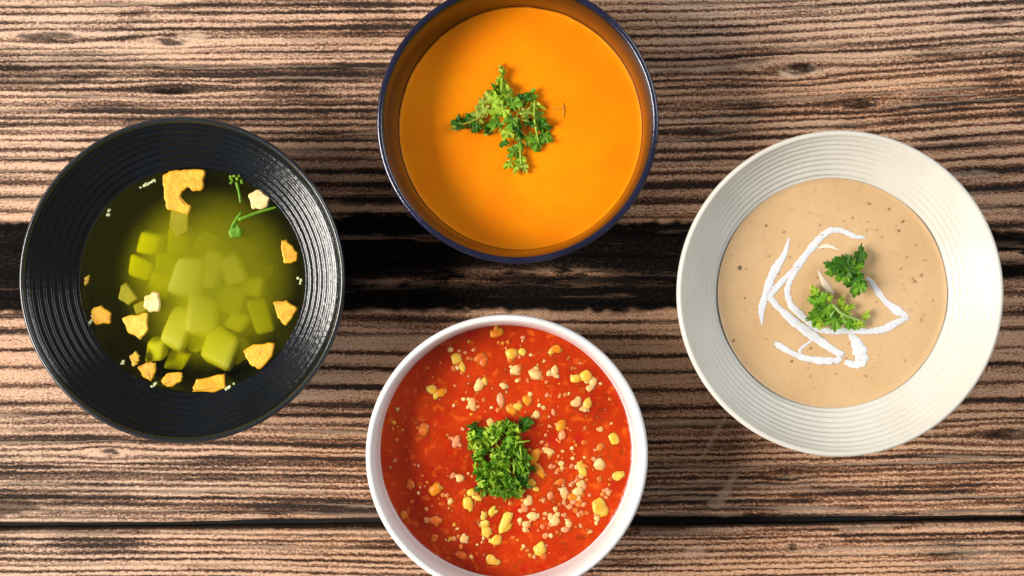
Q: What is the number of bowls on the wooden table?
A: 4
